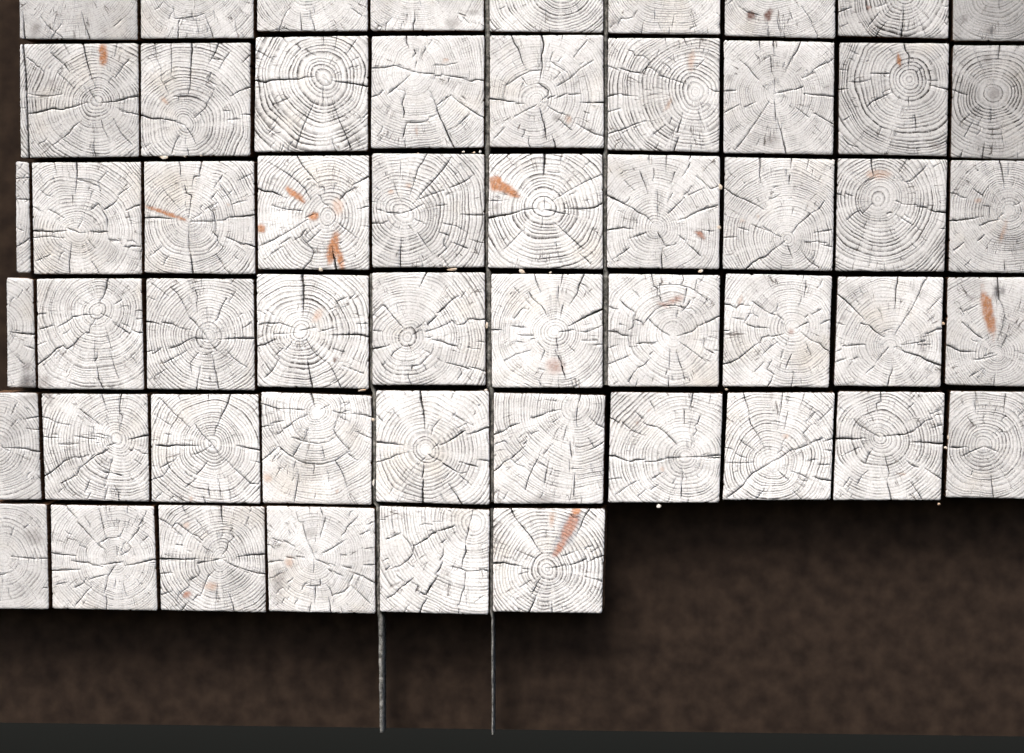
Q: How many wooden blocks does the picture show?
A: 54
